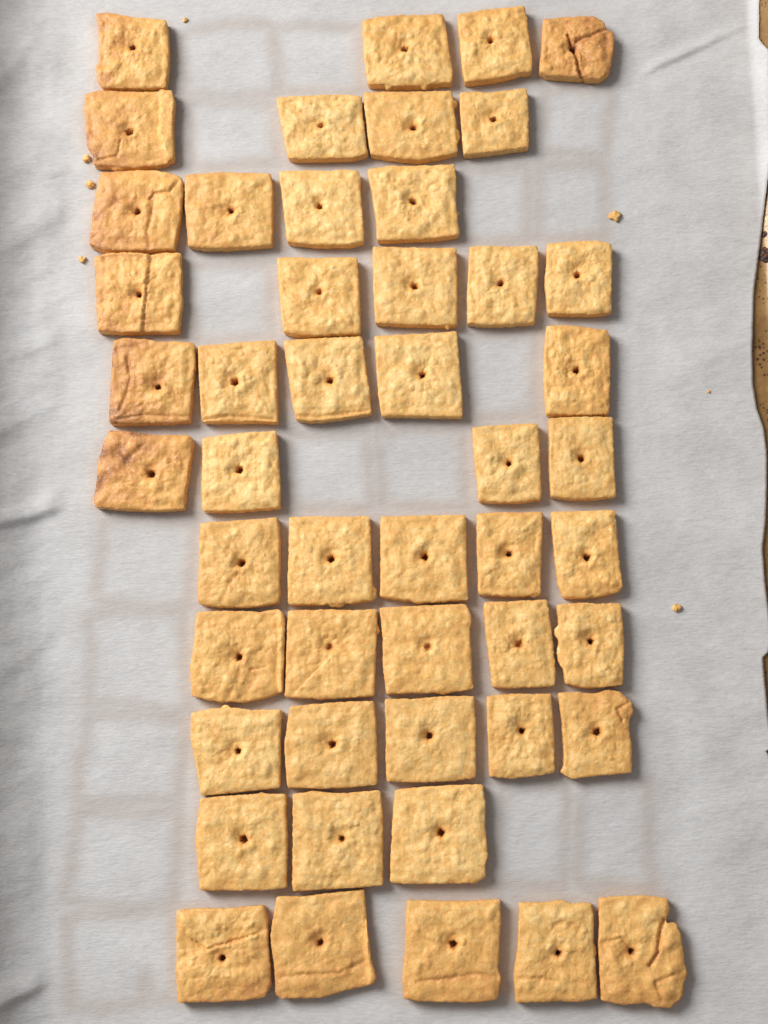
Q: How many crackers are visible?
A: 49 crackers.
